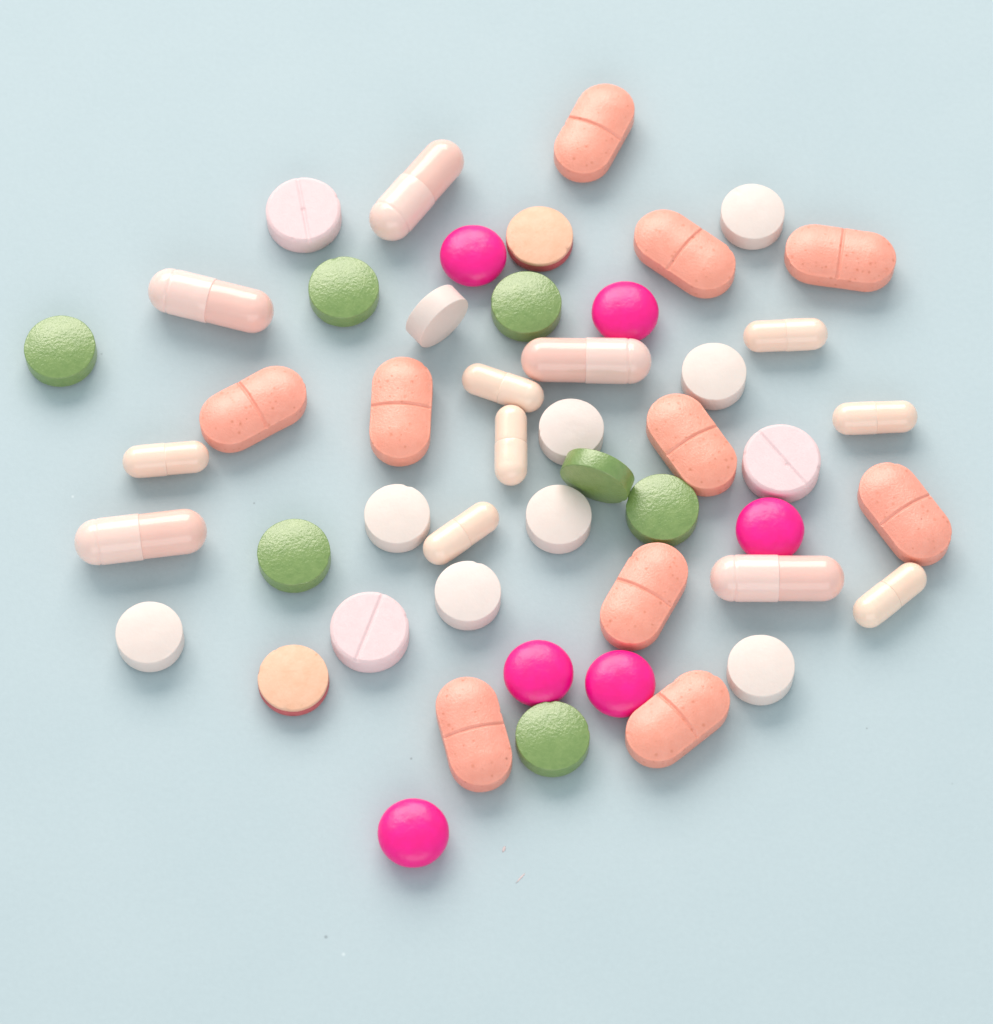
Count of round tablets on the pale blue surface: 27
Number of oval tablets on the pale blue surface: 10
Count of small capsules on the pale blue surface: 7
